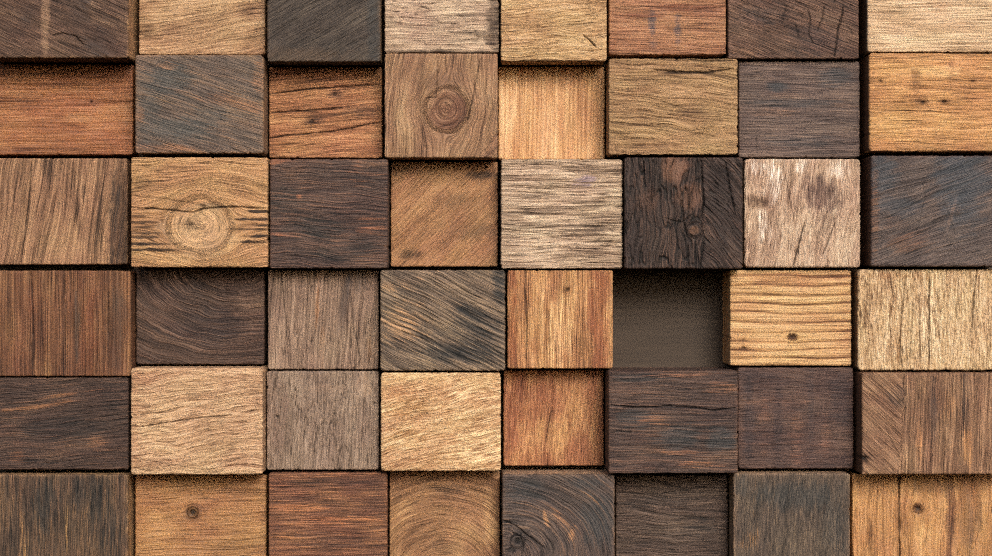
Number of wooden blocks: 47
